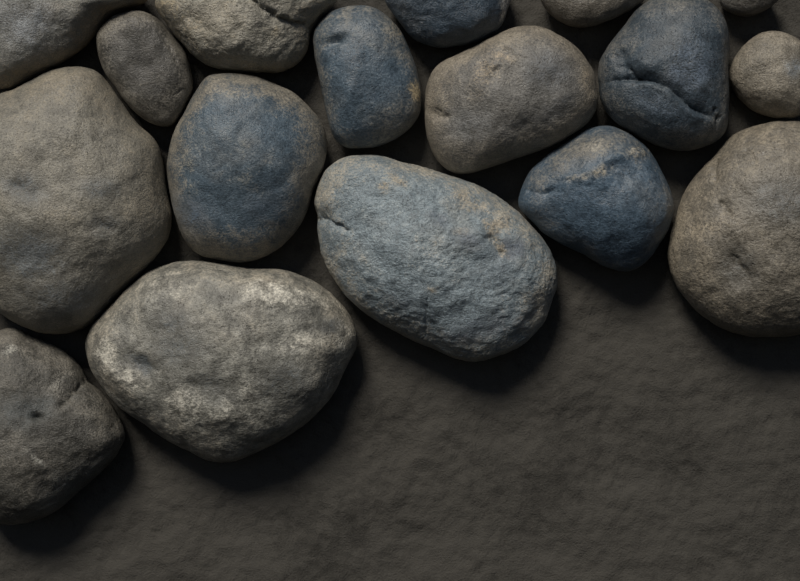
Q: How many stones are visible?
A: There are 17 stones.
